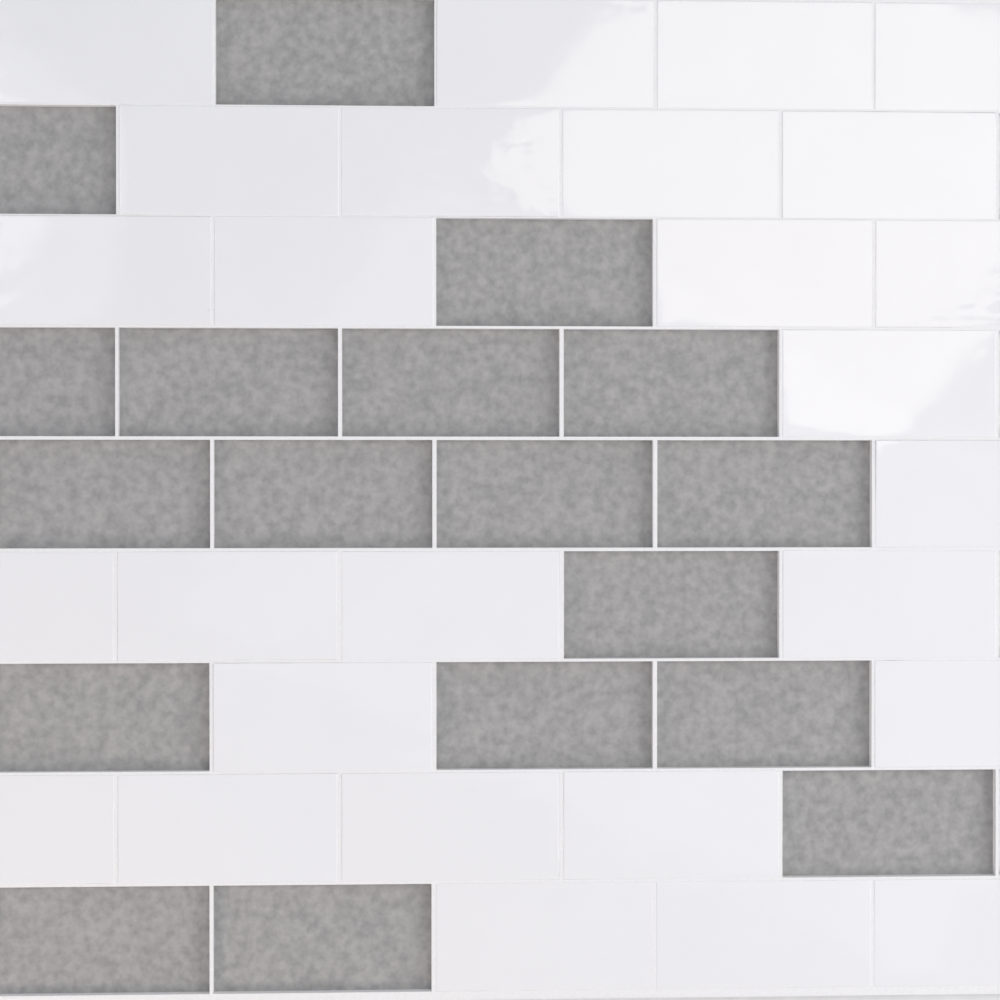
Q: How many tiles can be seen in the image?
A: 27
